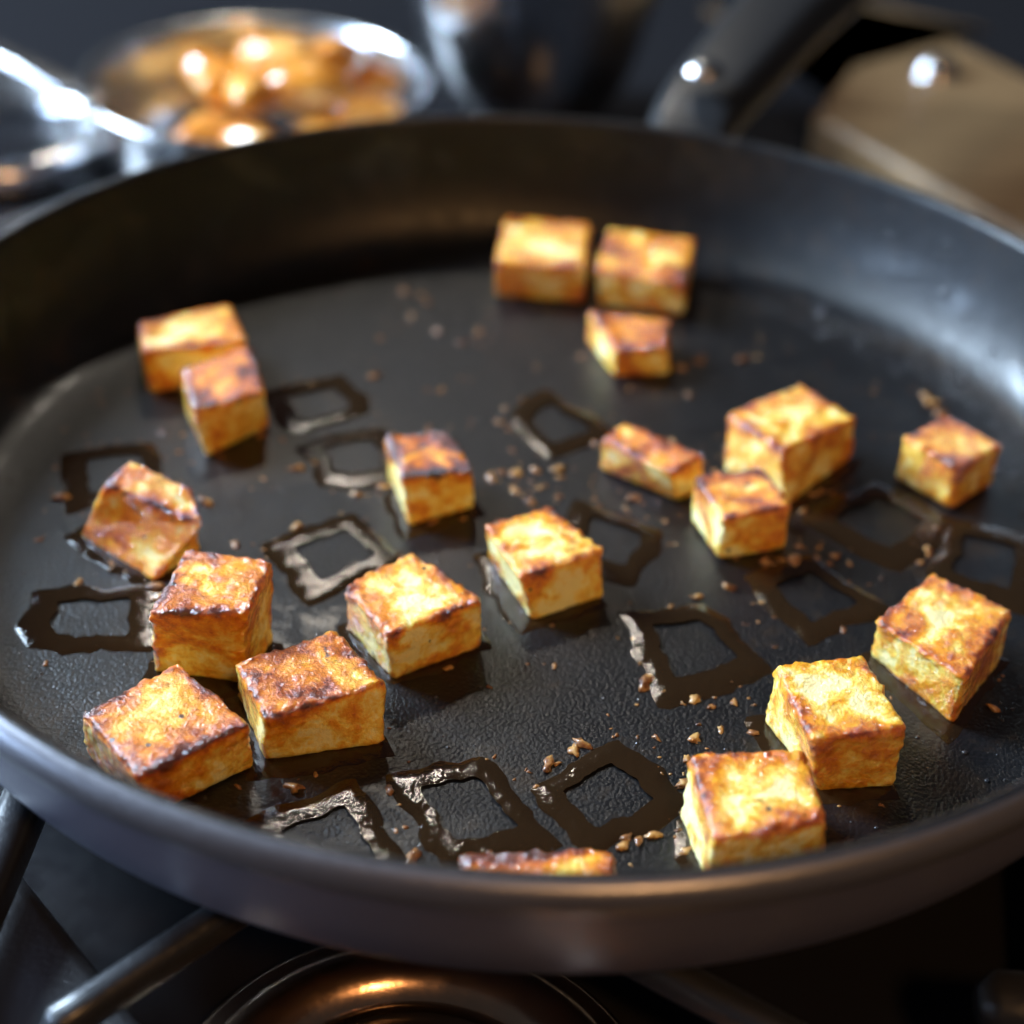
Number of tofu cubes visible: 20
